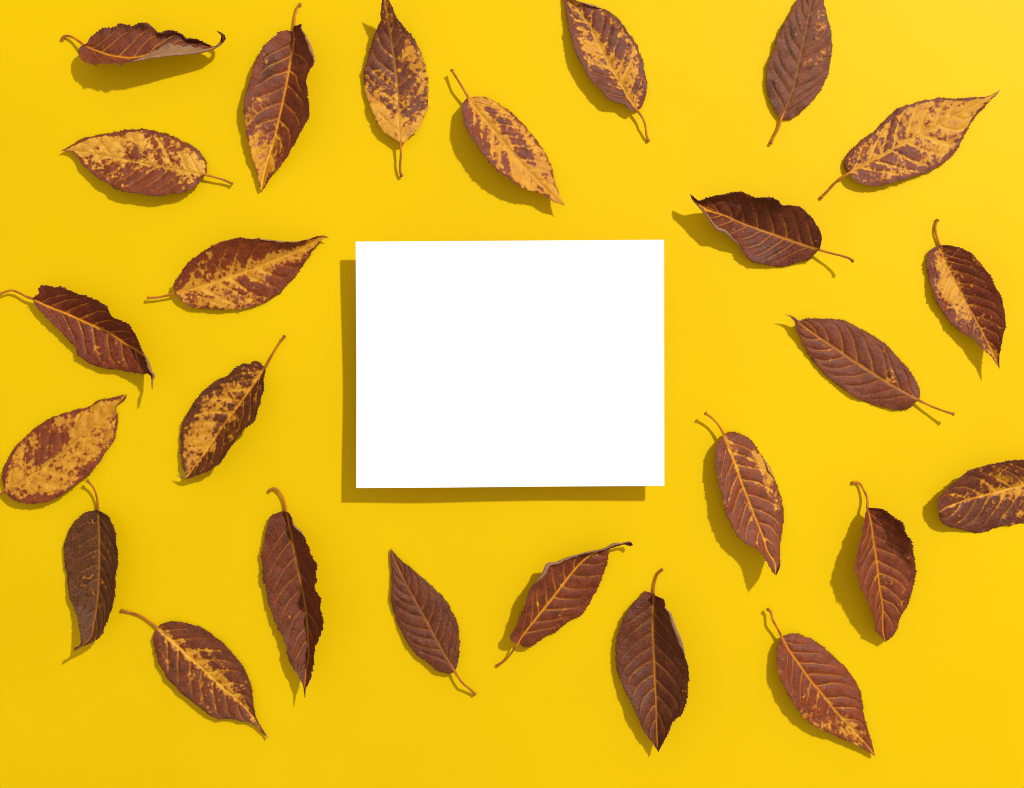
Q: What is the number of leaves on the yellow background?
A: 25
